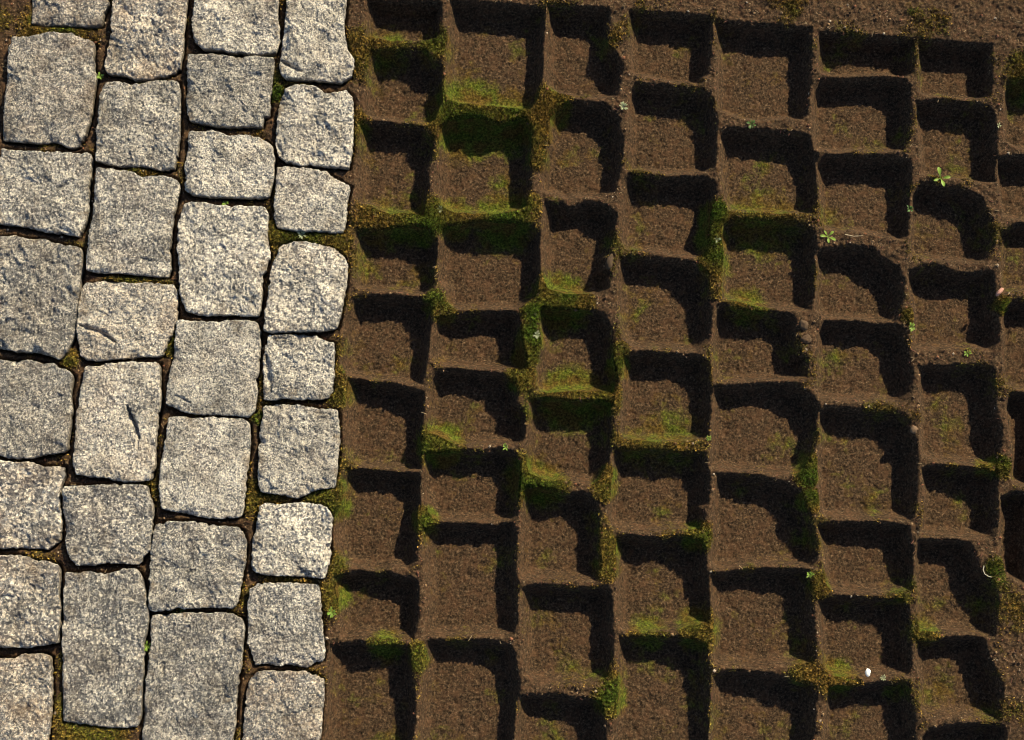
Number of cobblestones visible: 32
